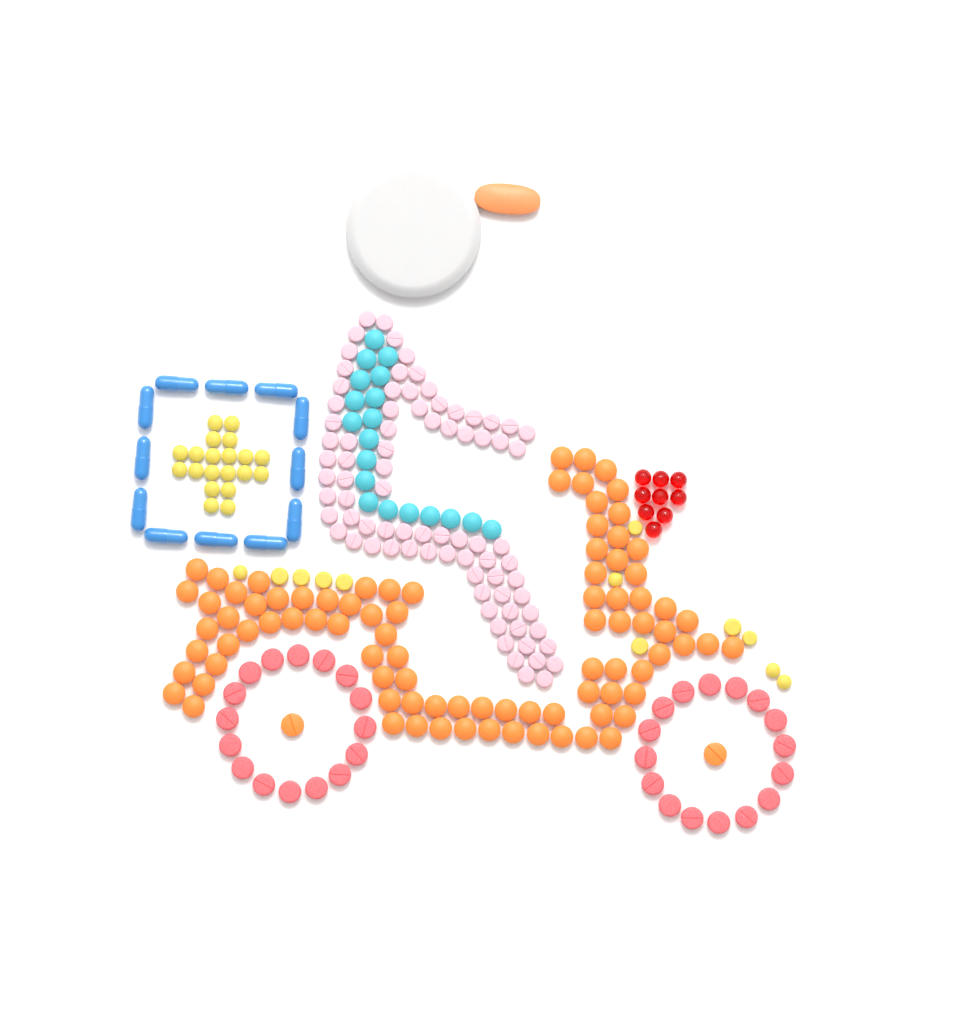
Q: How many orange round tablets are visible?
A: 91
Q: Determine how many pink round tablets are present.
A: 81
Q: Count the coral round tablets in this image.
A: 32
